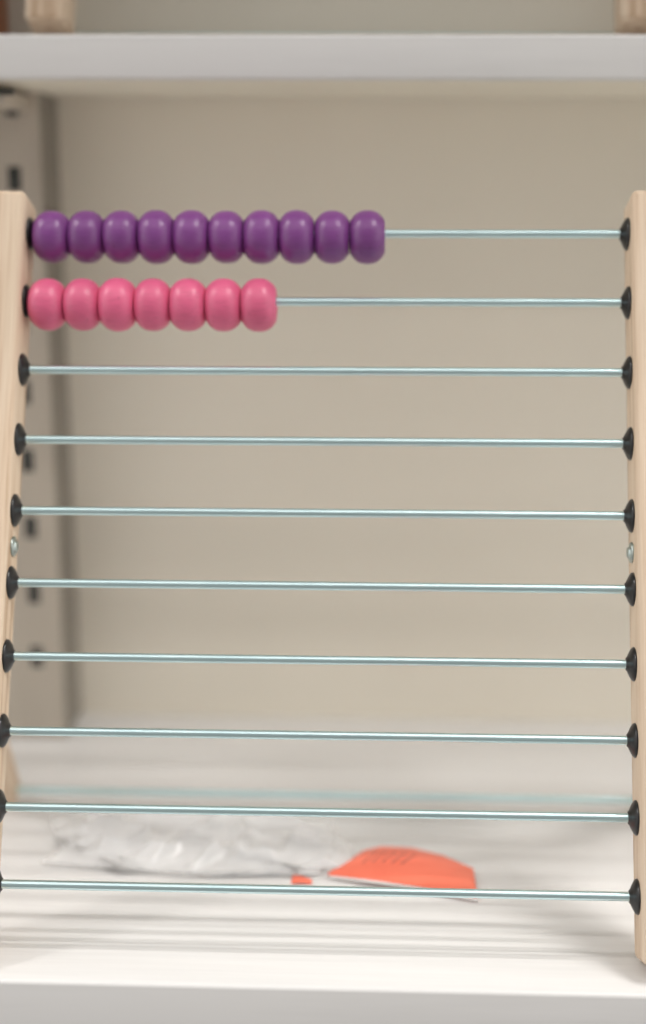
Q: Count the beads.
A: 17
